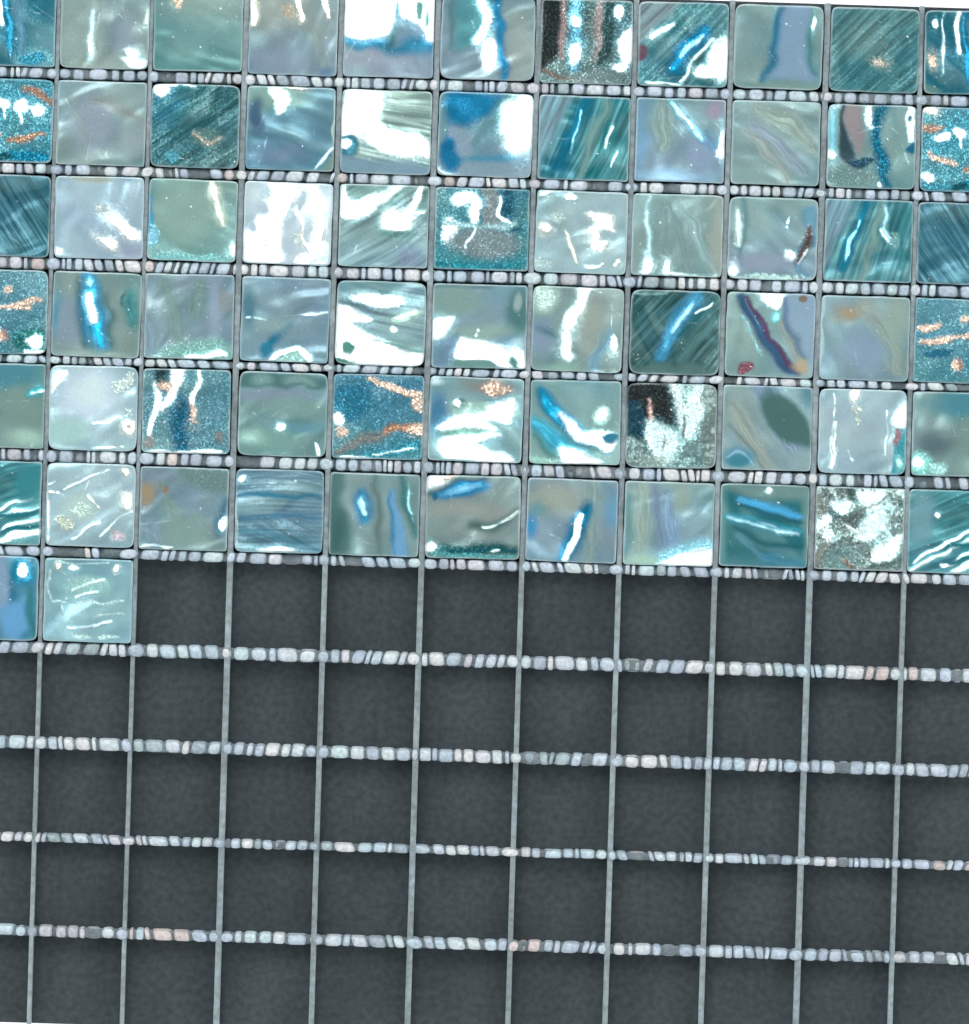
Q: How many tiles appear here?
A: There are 68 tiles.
